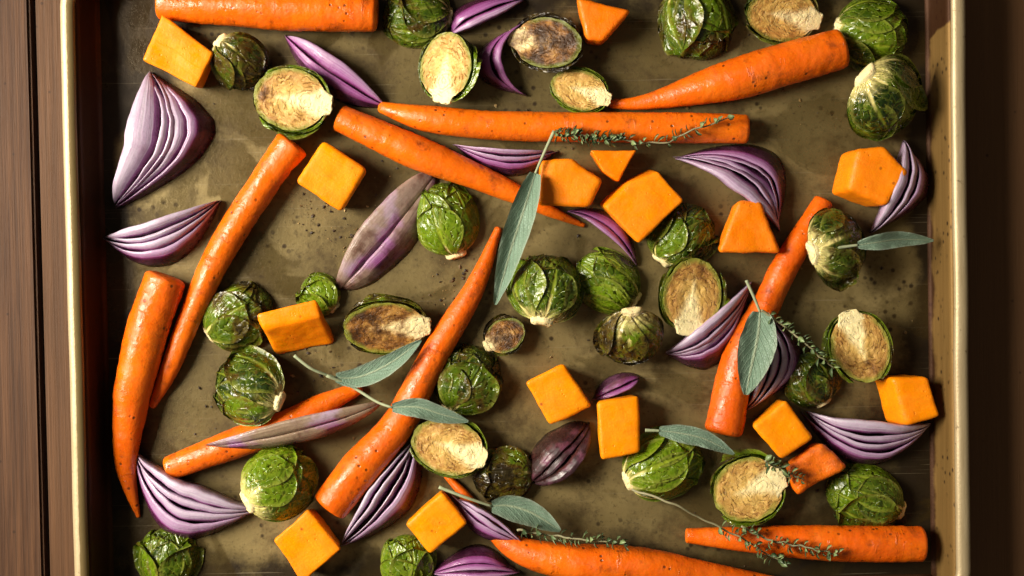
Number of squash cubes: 16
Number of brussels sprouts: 33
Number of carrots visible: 11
